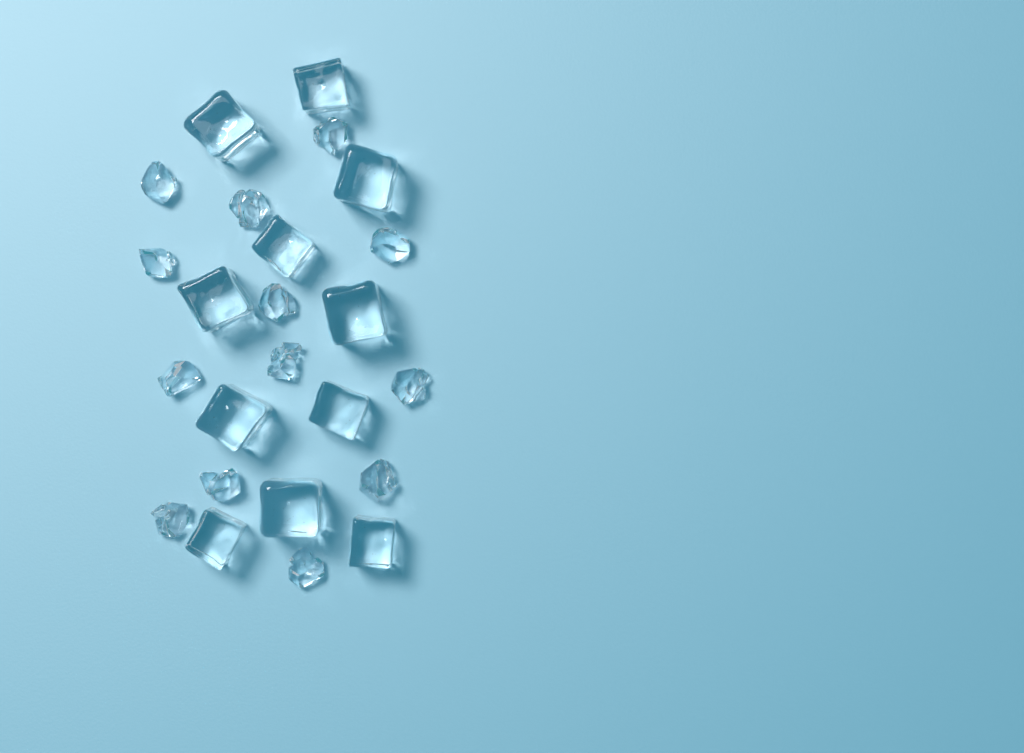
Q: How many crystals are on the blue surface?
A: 13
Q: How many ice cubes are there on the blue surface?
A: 11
